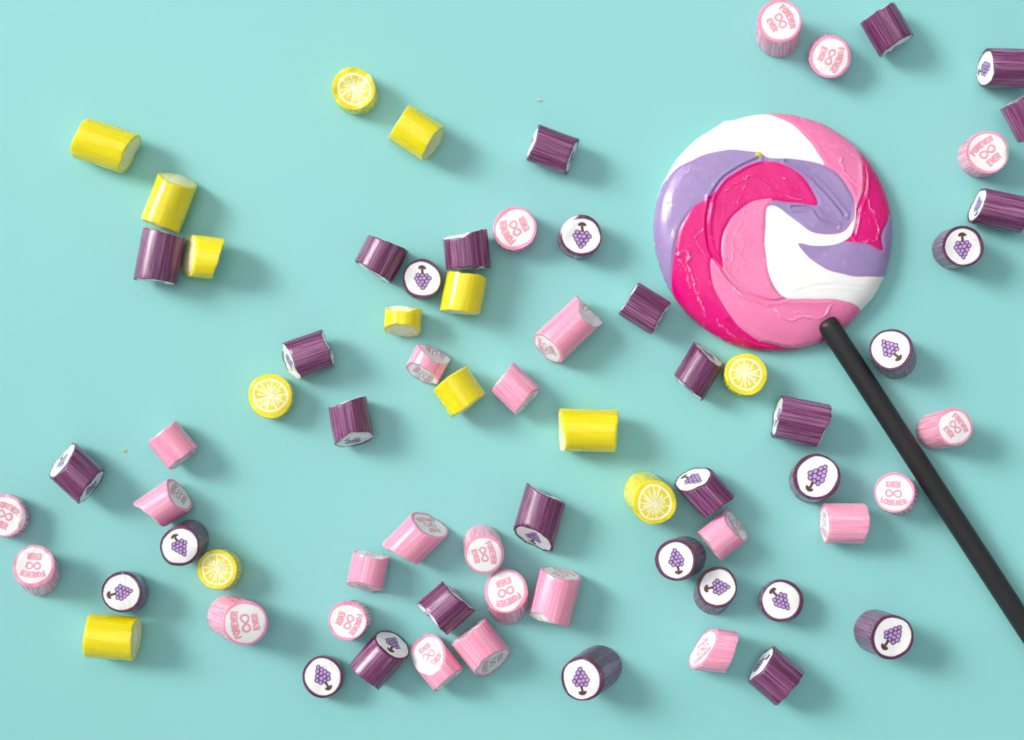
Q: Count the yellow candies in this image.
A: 14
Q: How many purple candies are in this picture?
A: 32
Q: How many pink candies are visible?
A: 25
